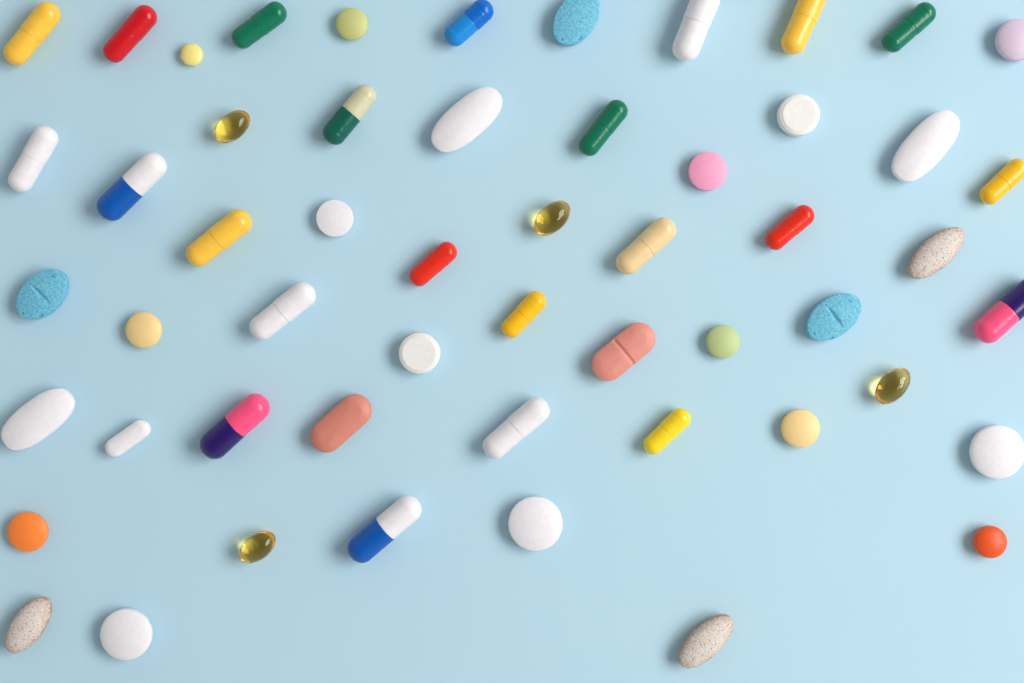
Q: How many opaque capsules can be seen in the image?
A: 23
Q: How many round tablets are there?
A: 15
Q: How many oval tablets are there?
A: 12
